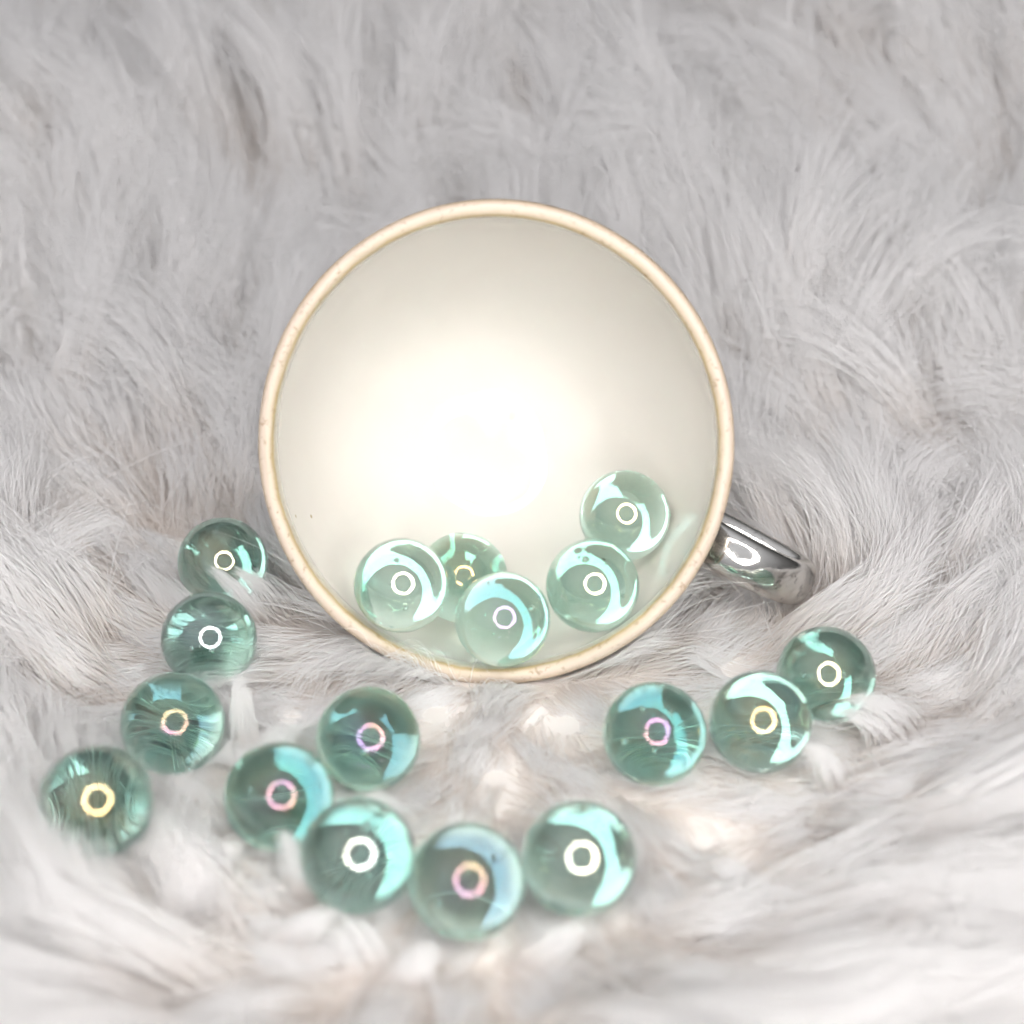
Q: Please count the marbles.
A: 17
